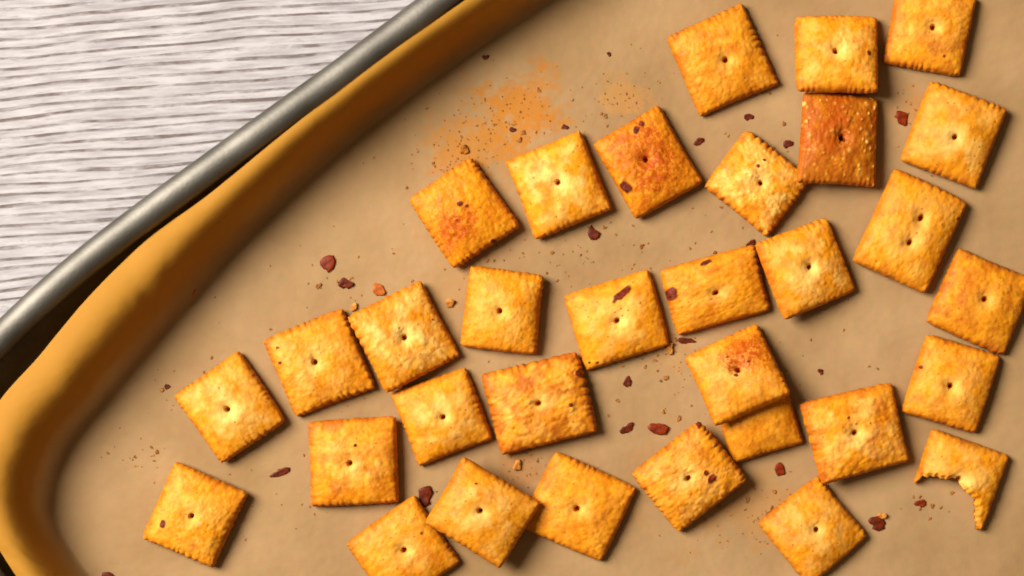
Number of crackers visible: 32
